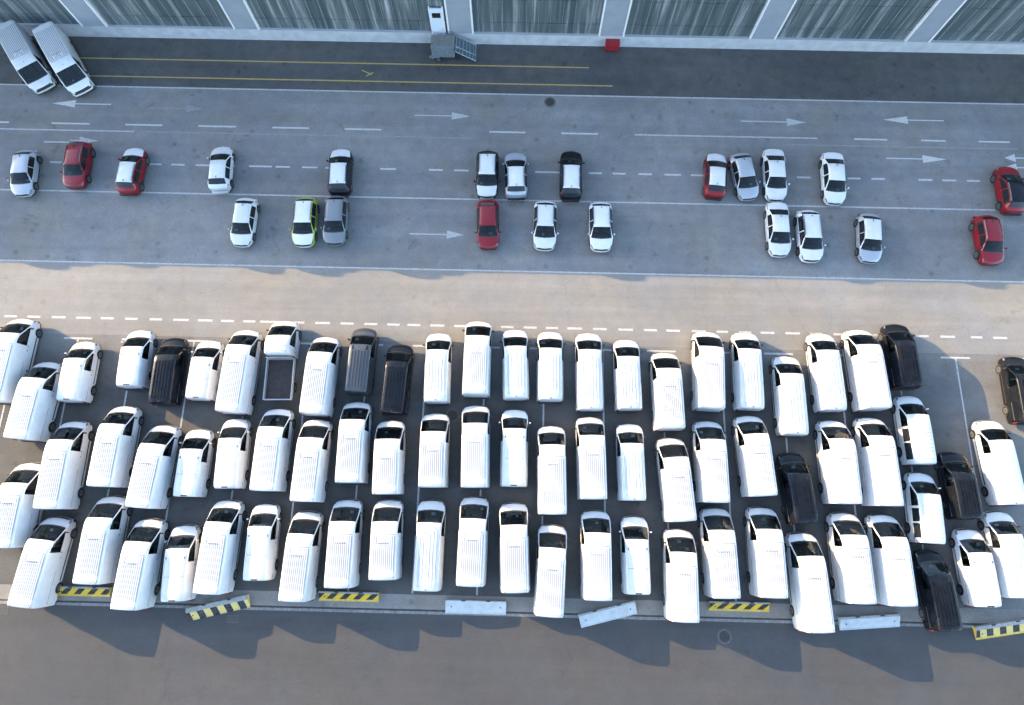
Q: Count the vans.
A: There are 76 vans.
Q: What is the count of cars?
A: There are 23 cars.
